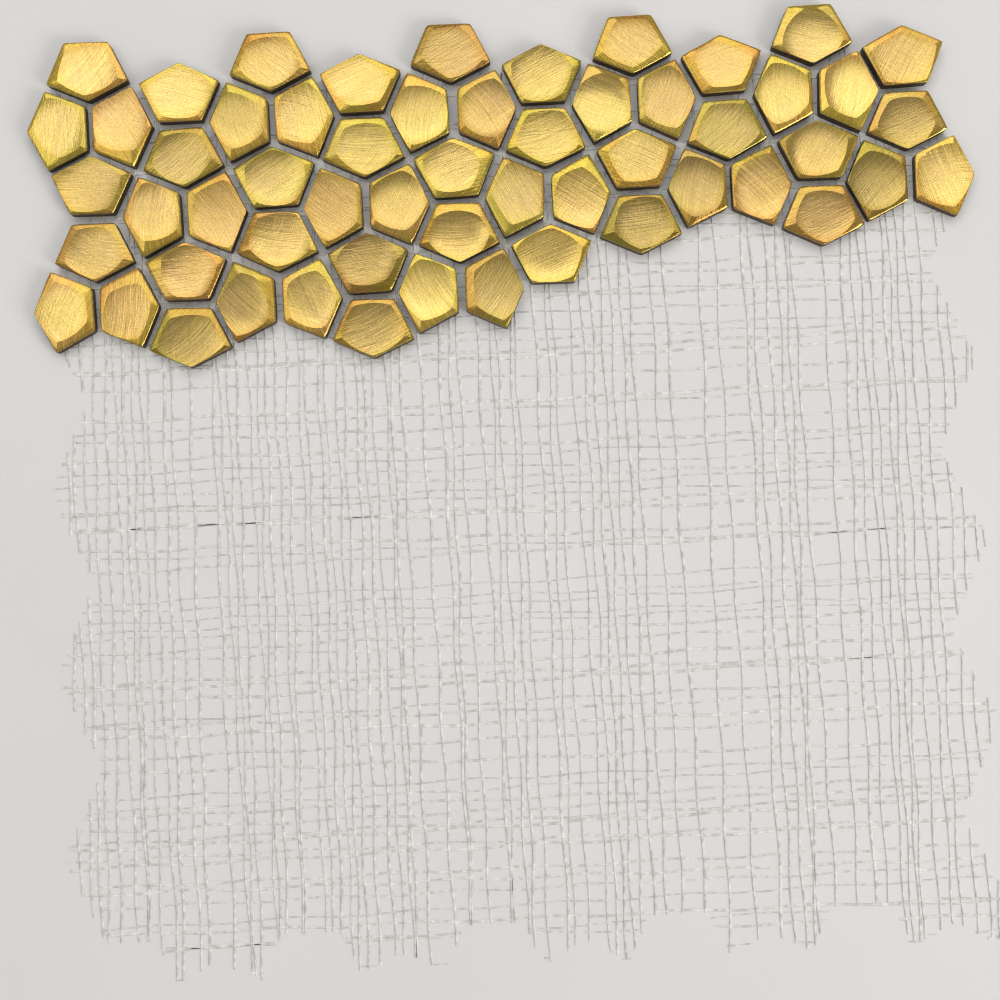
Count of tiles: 56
